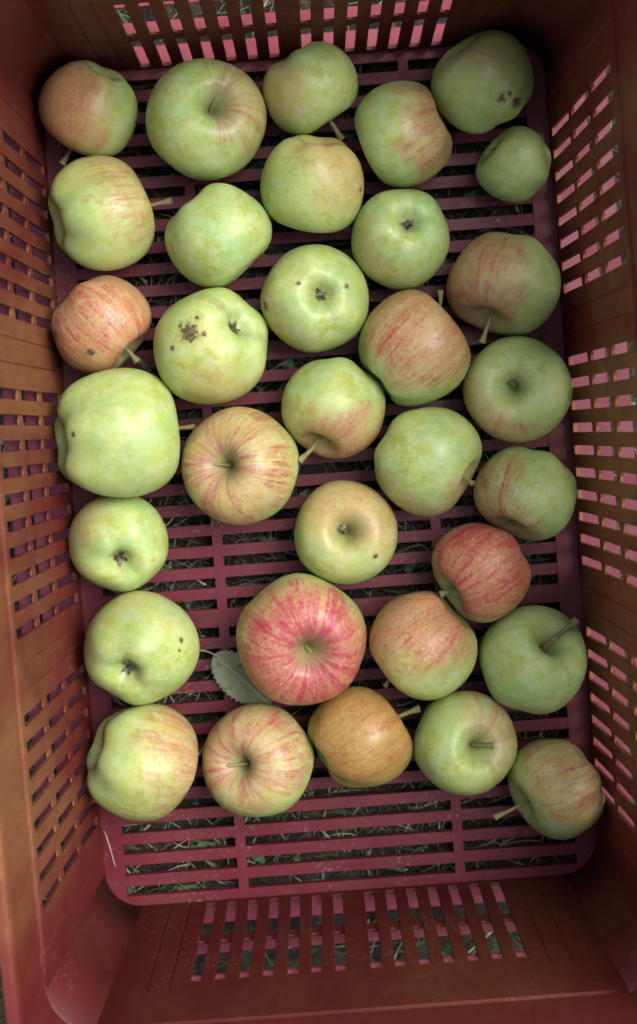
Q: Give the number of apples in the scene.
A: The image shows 33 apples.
